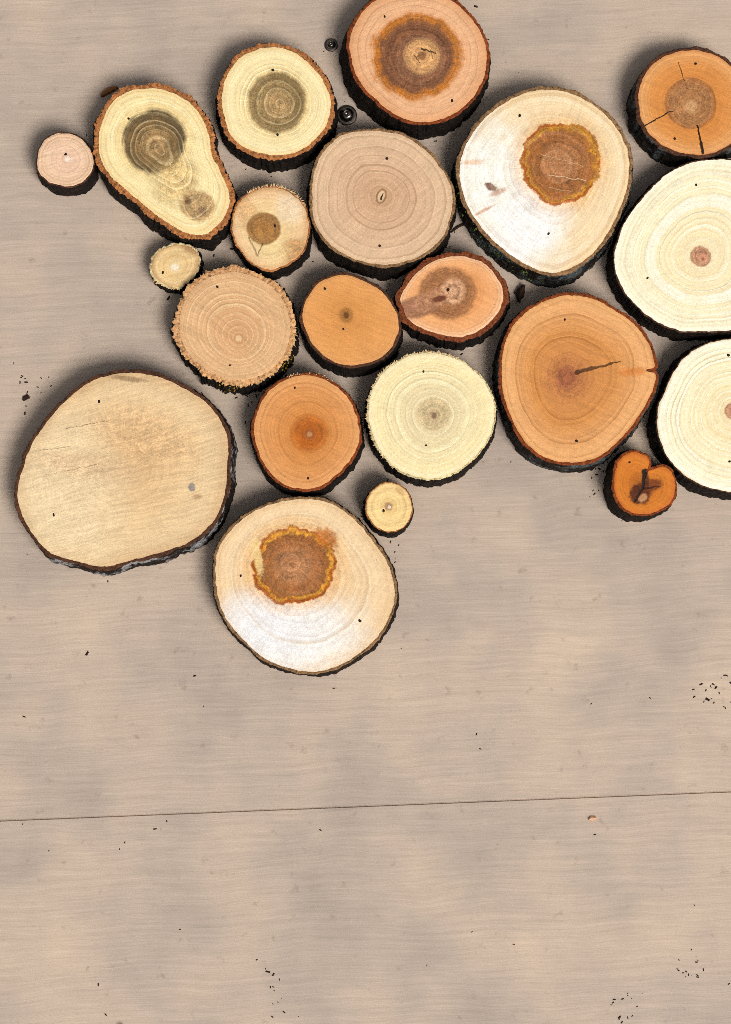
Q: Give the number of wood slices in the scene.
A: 21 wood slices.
